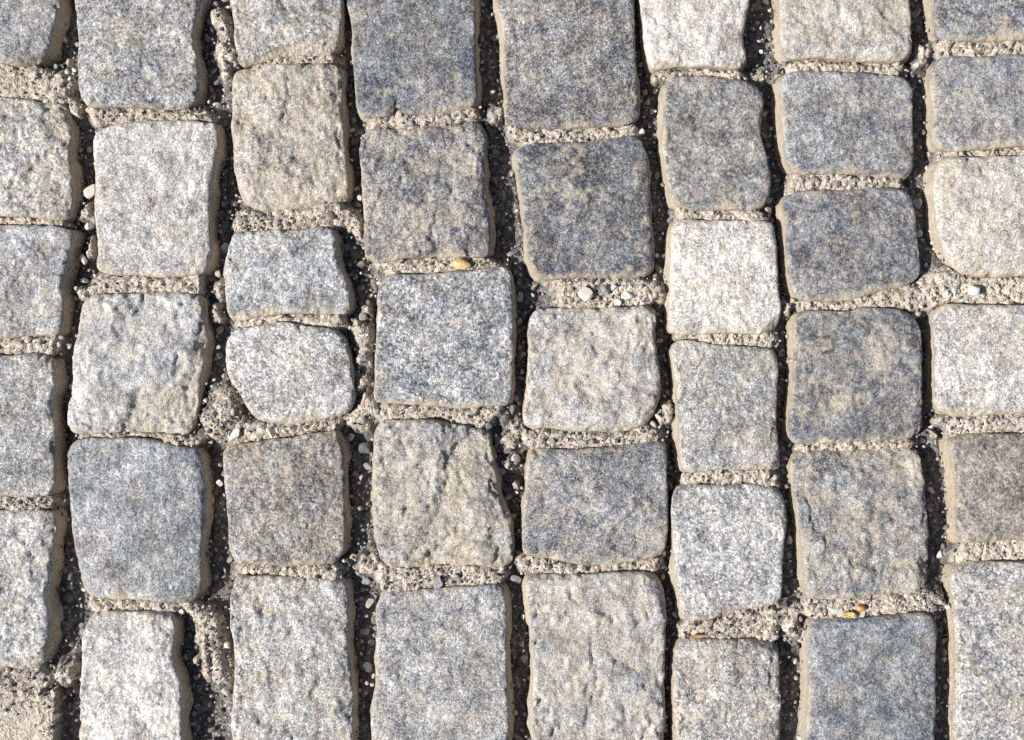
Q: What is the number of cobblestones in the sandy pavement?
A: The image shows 44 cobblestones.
